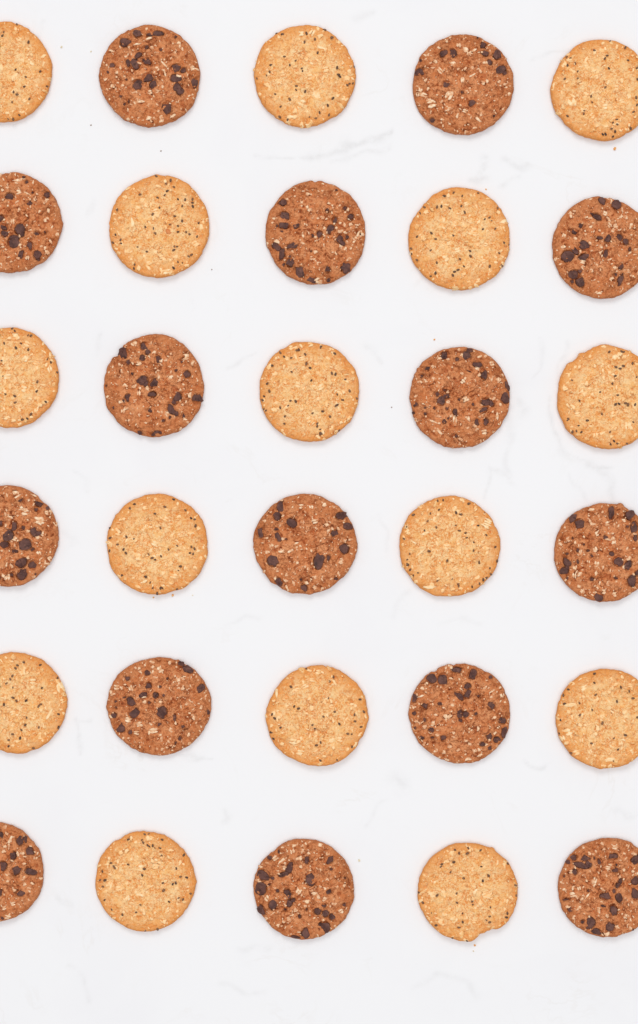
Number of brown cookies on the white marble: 15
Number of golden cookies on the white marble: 15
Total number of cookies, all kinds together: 30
